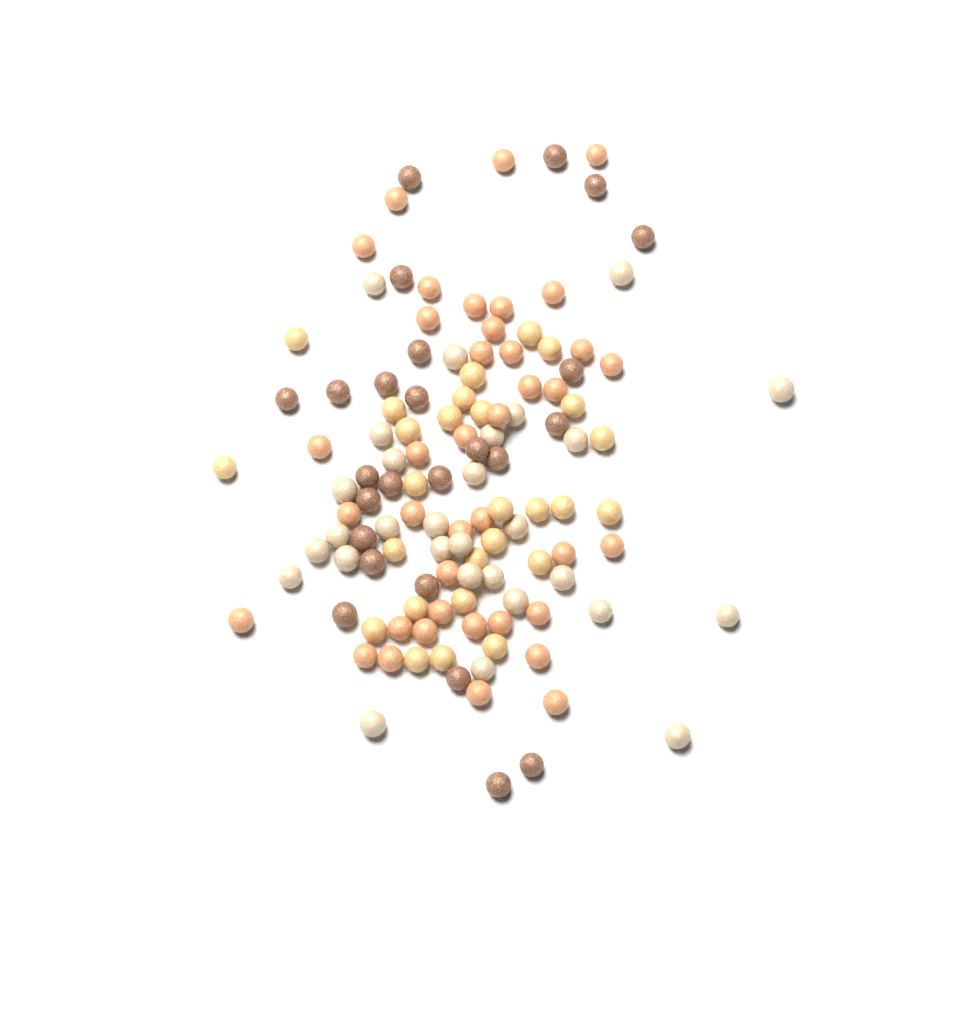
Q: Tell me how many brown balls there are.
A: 25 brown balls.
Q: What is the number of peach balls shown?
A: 39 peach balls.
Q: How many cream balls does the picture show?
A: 29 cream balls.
